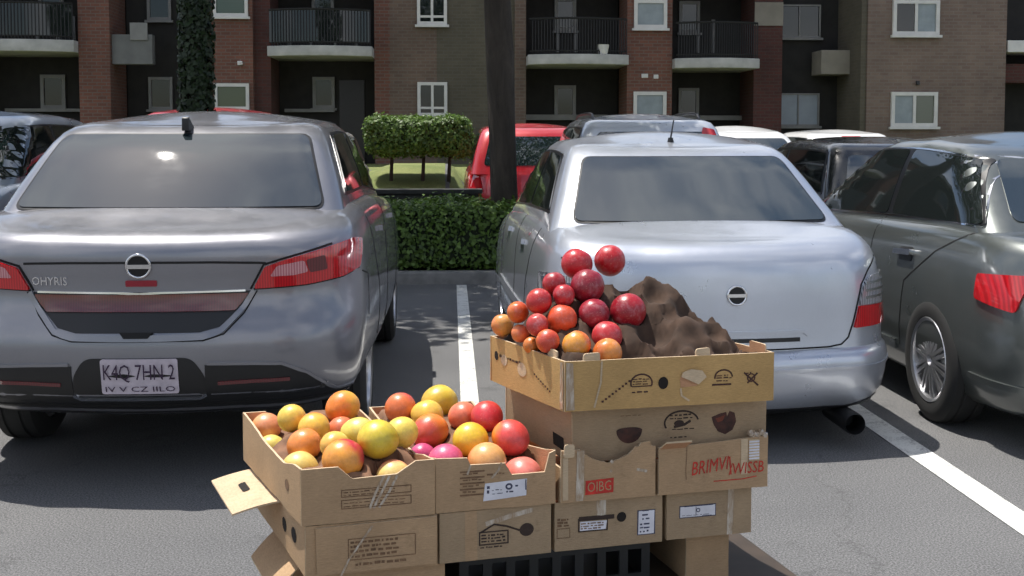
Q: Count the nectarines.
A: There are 18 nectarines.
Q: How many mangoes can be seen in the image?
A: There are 26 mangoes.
